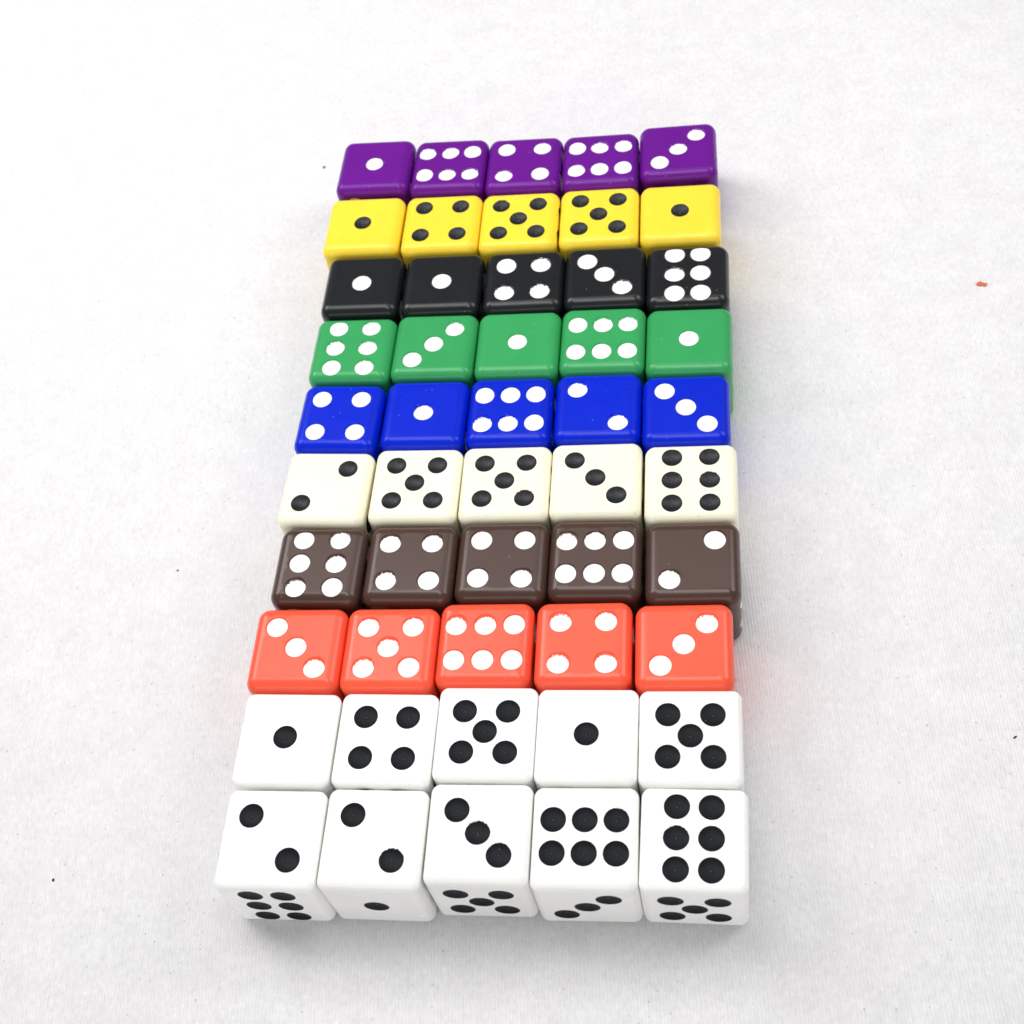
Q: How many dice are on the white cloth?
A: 50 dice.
